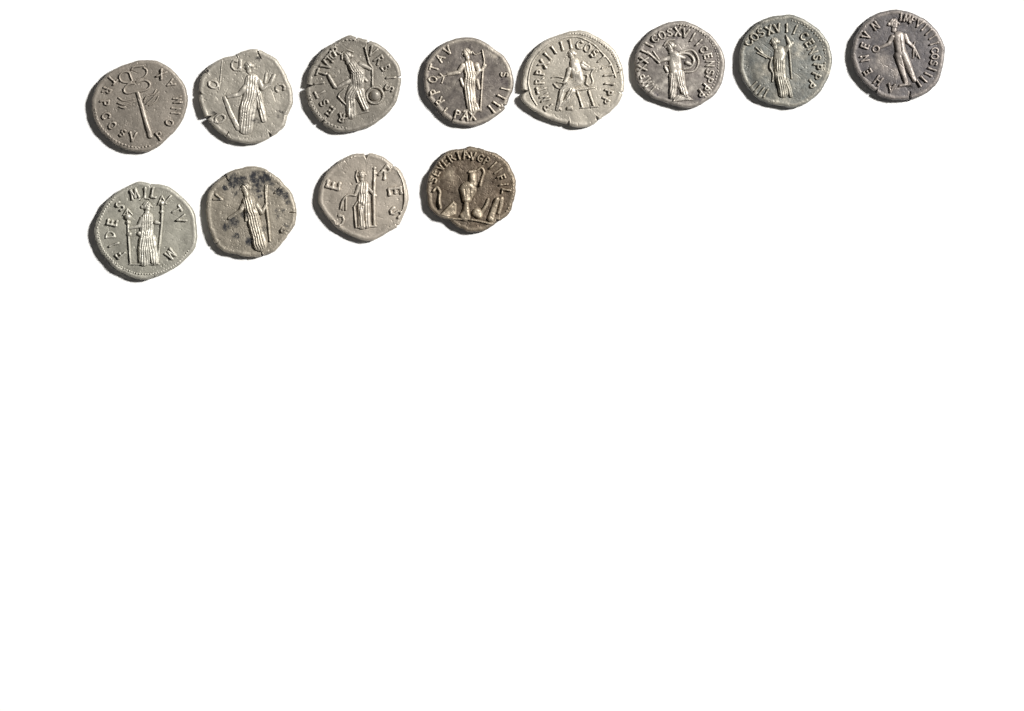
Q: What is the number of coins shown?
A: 12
